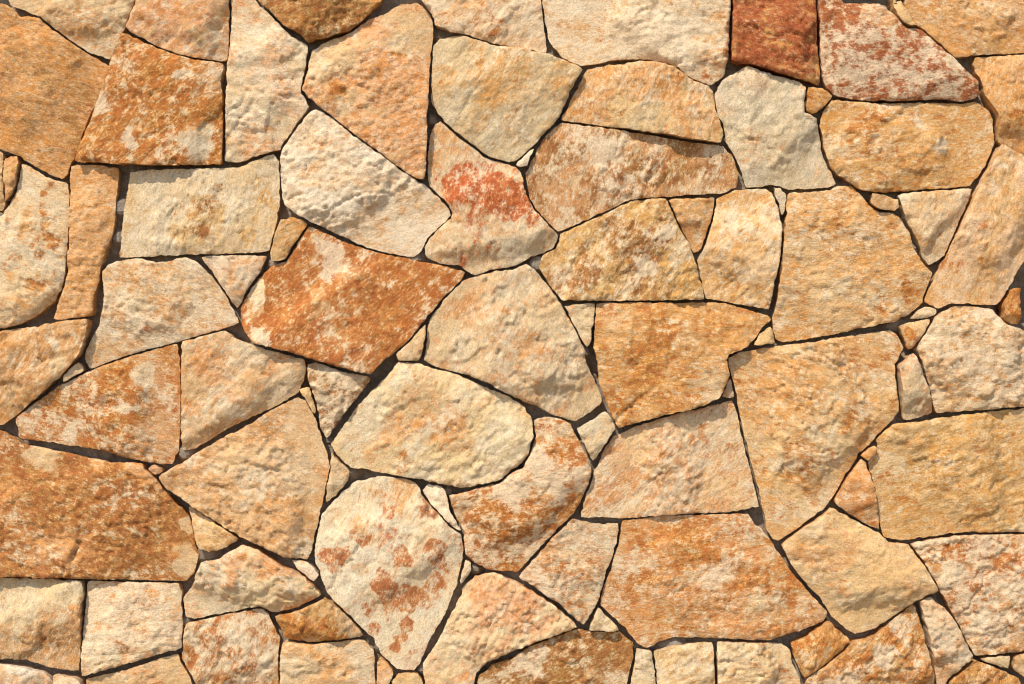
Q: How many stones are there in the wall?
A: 101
